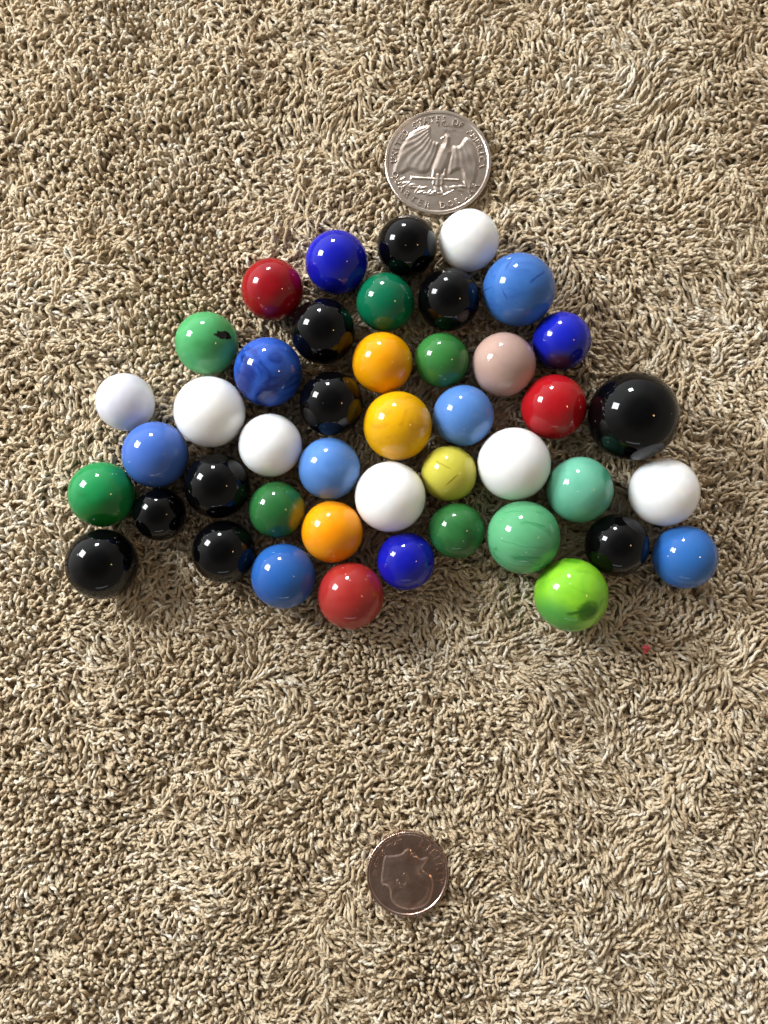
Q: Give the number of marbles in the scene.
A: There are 44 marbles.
